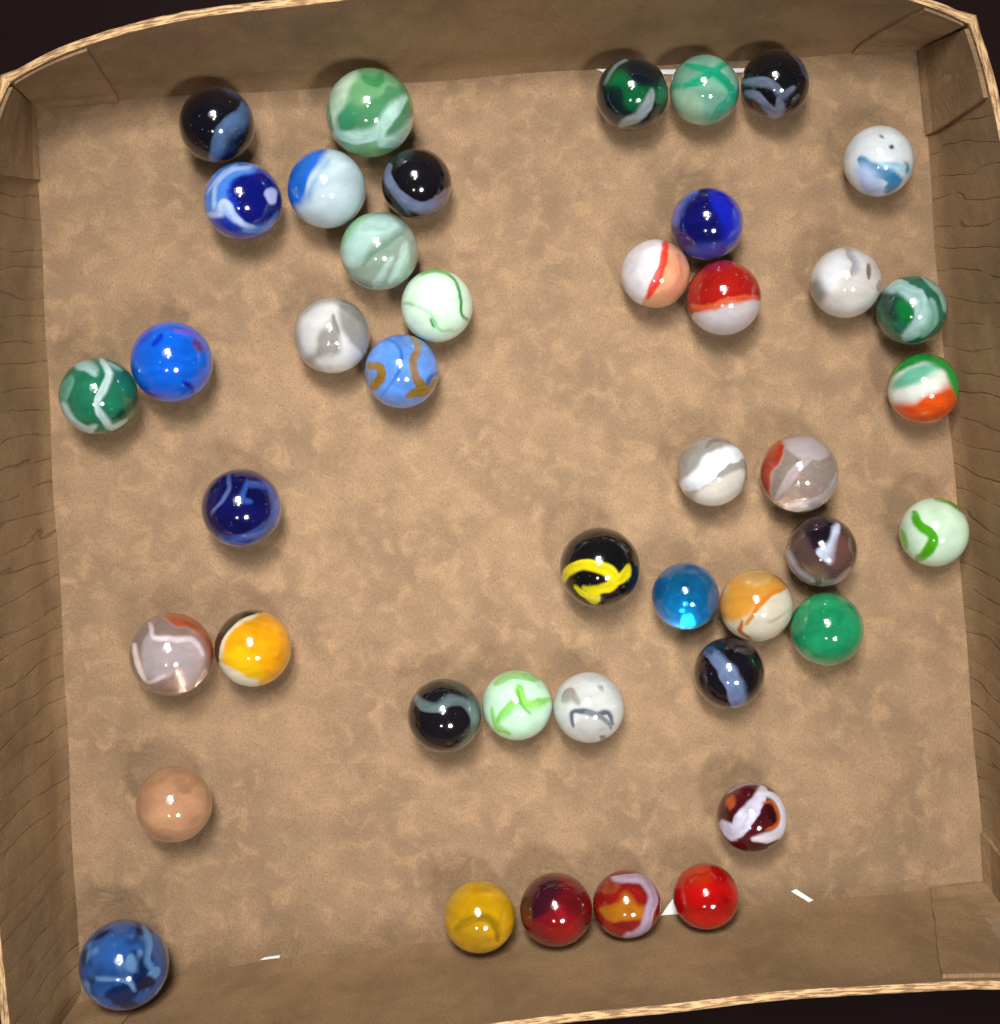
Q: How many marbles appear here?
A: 43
